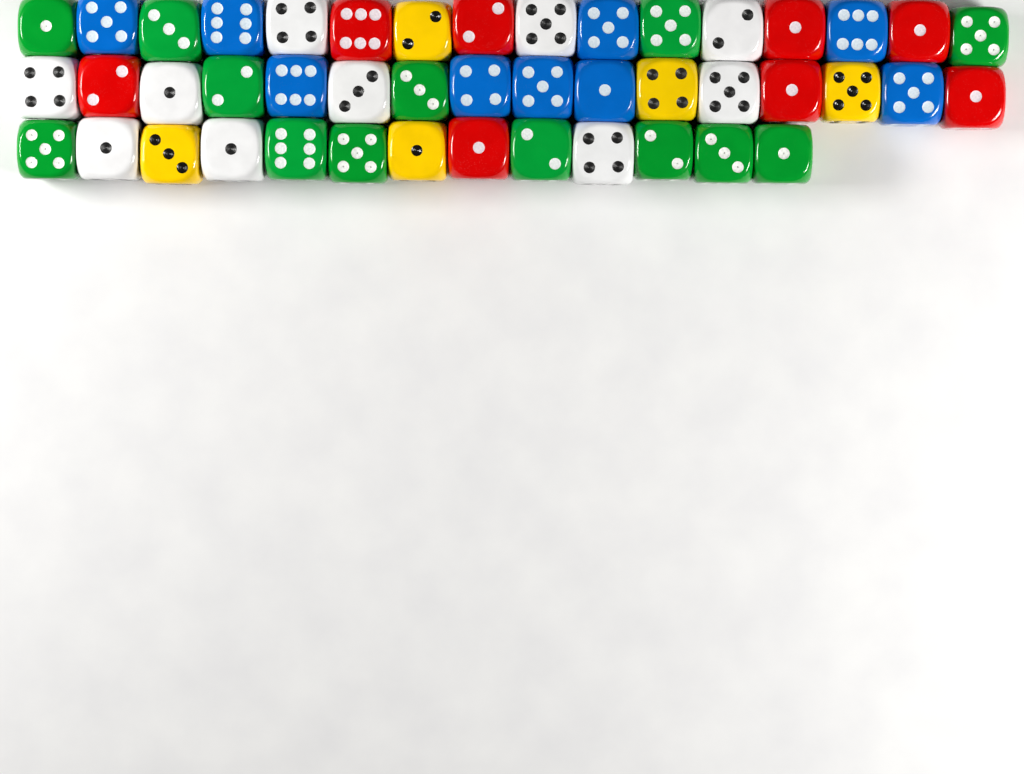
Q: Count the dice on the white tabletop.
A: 45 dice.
